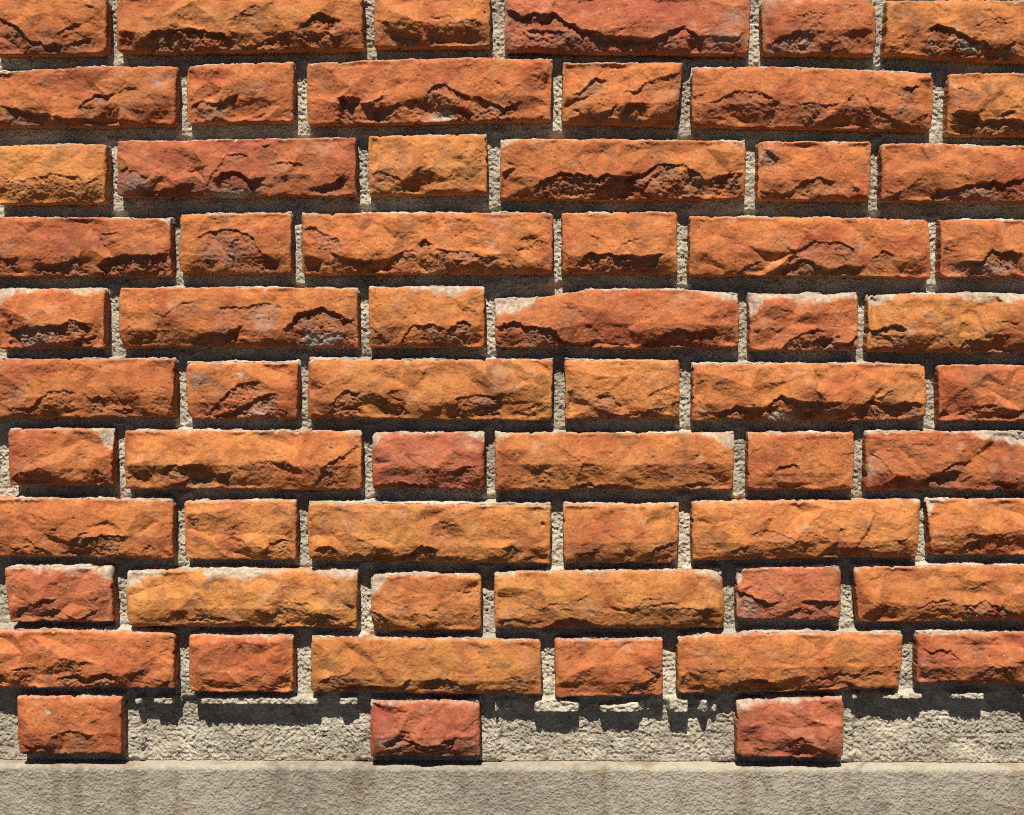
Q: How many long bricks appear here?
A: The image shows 30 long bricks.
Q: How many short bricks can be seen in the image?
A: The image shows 33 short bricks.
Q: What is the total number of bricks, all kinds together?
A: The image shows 63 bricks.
